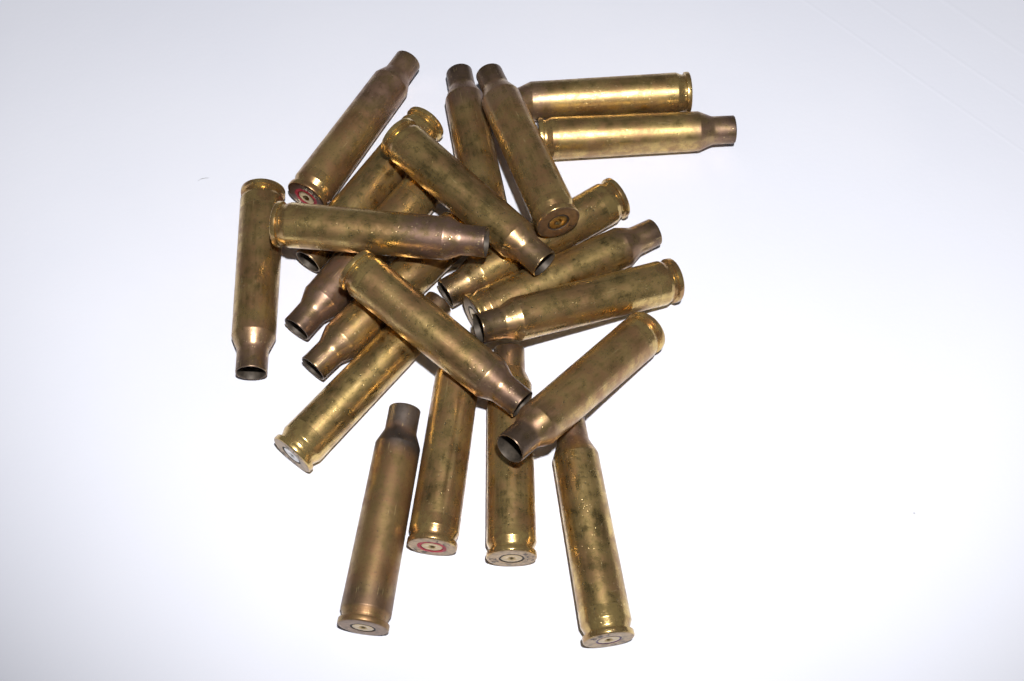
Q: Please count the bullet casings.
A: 21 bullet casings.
